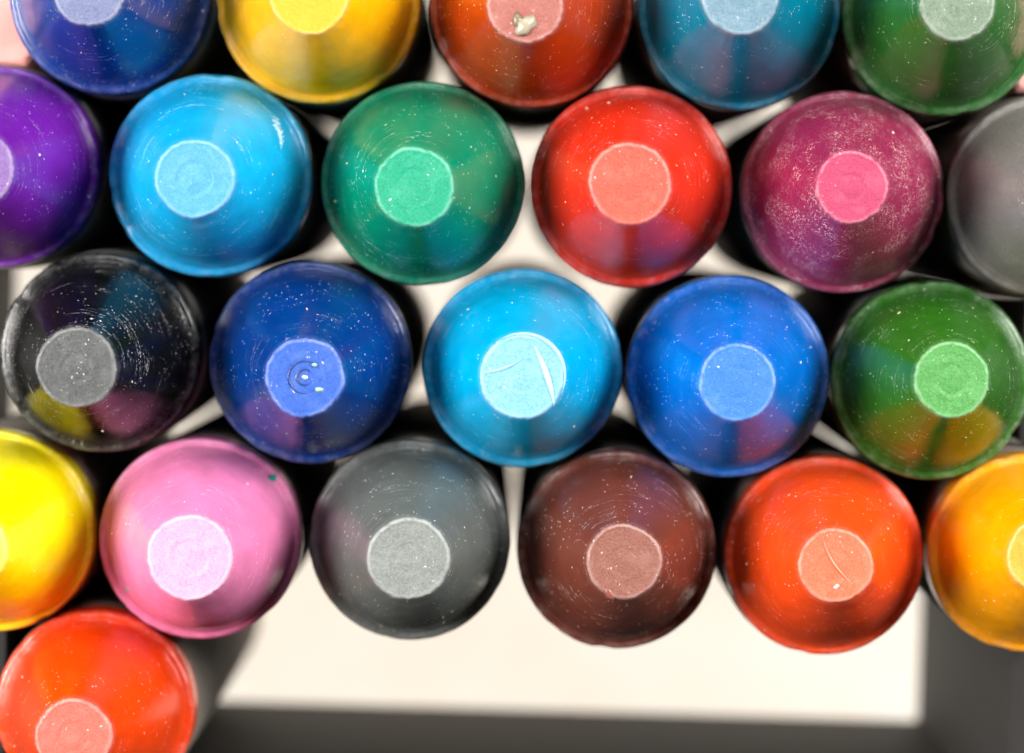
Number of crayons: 23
